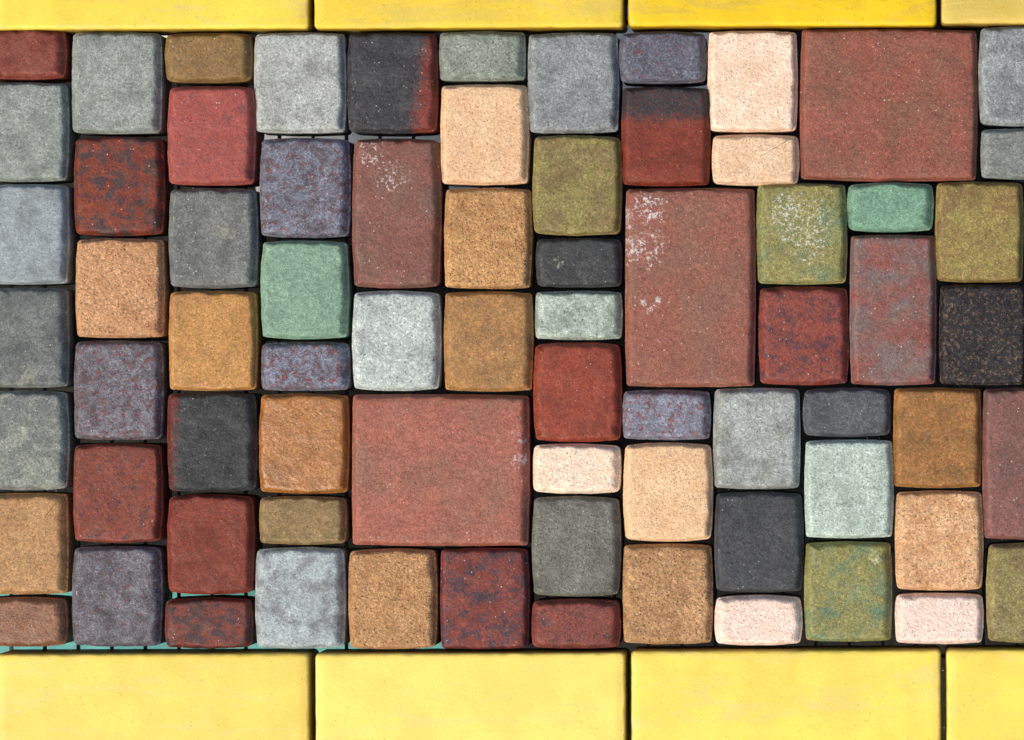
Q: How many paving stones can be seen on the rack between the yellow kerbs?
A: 73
